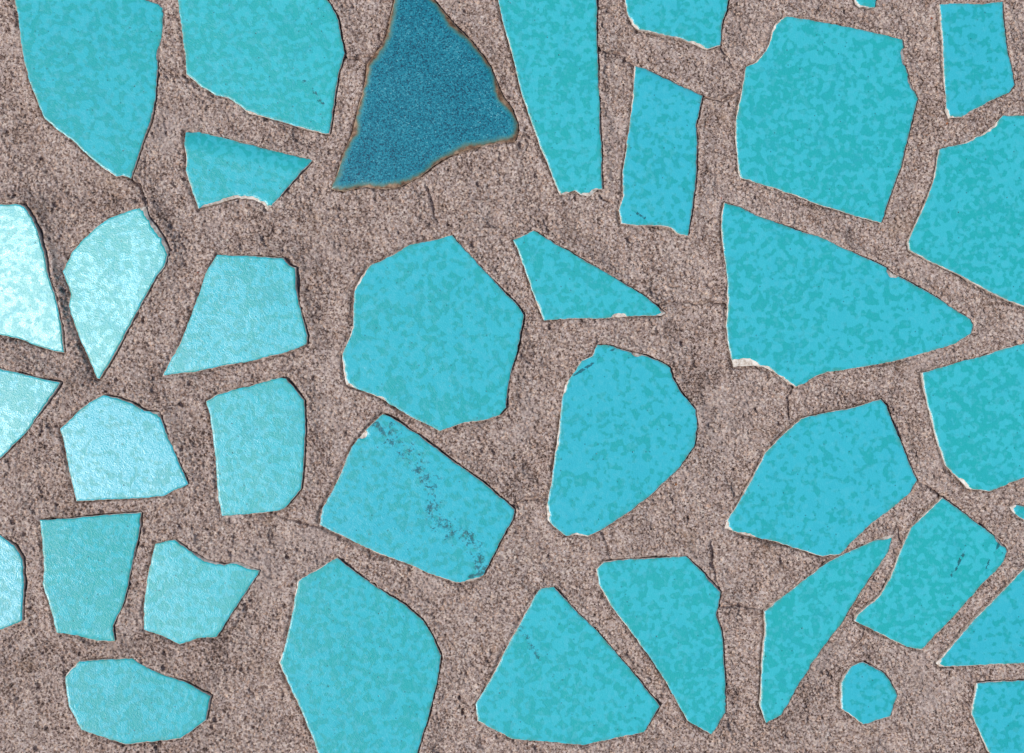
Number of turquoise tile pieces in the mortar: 36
